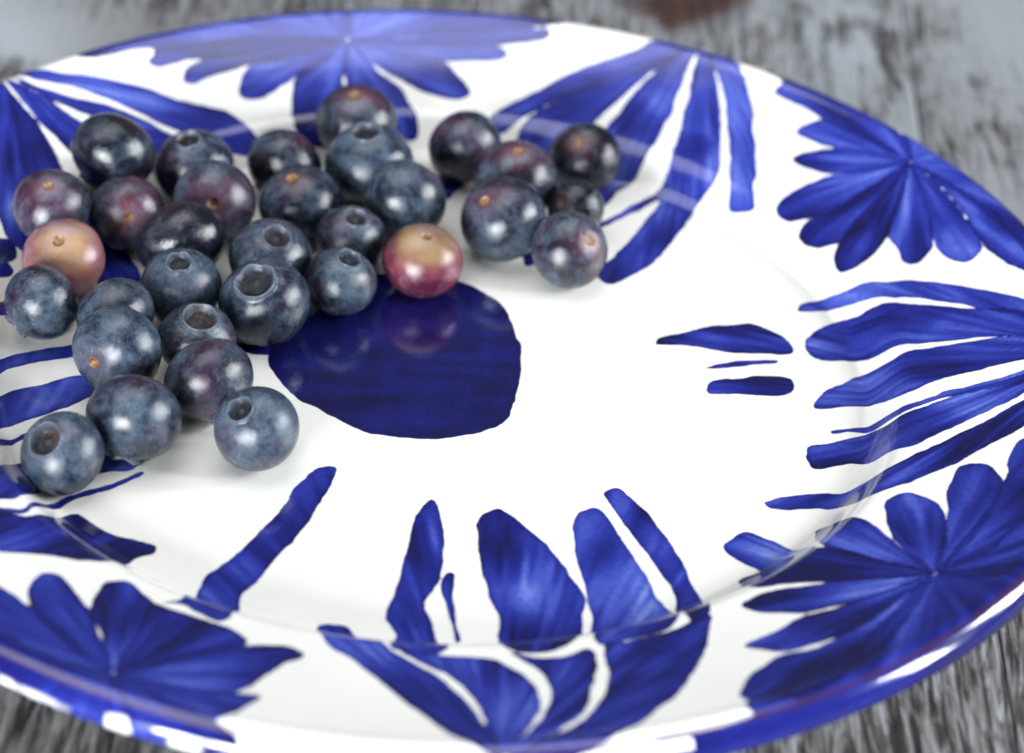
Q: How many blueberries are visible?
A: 32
